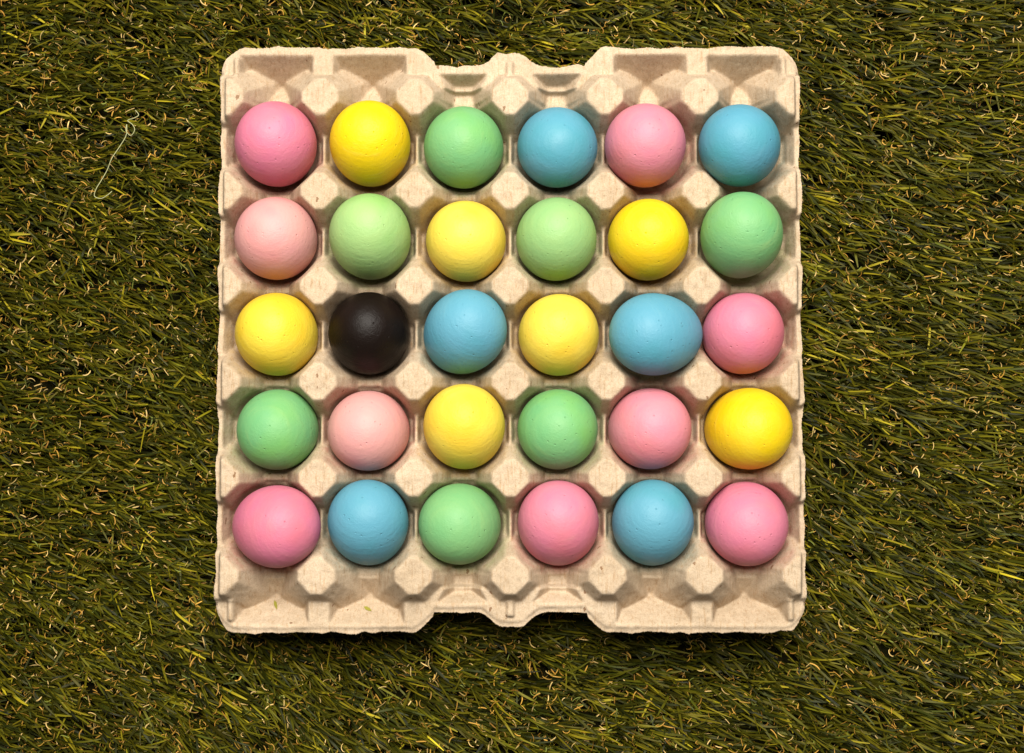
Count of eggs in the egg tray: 30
